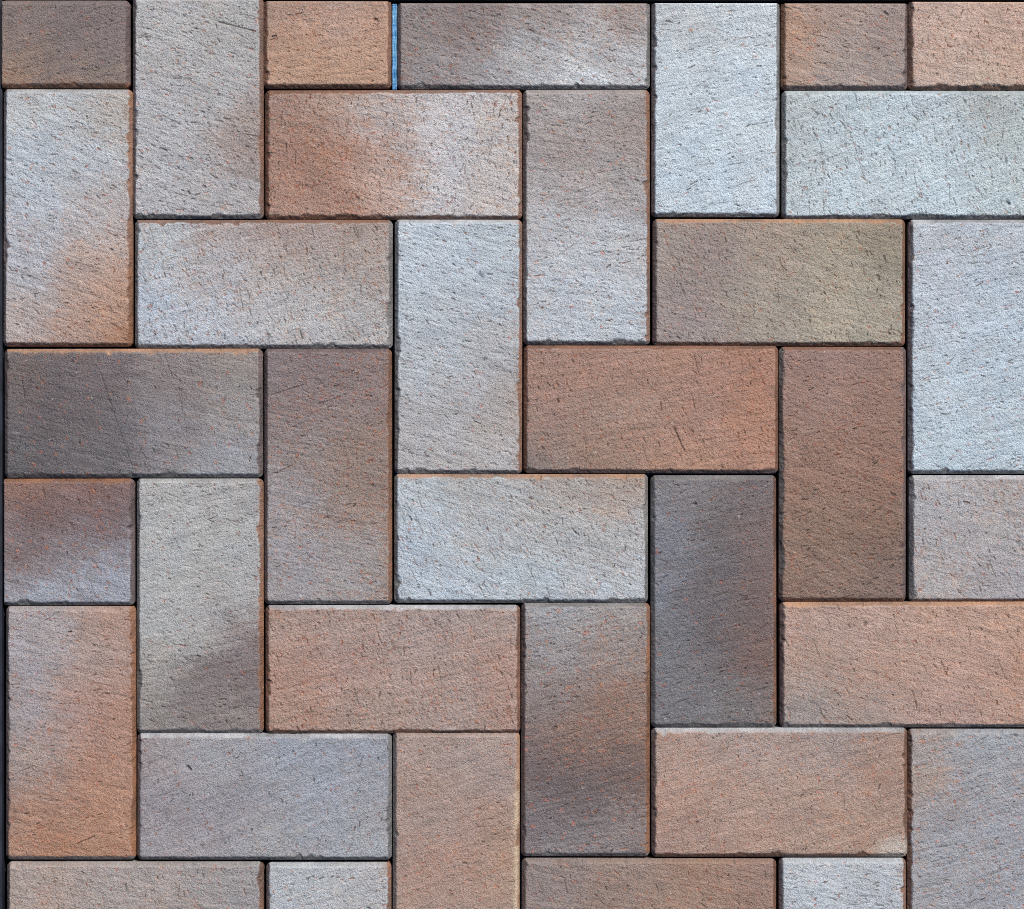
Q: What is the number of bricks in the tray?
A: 36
